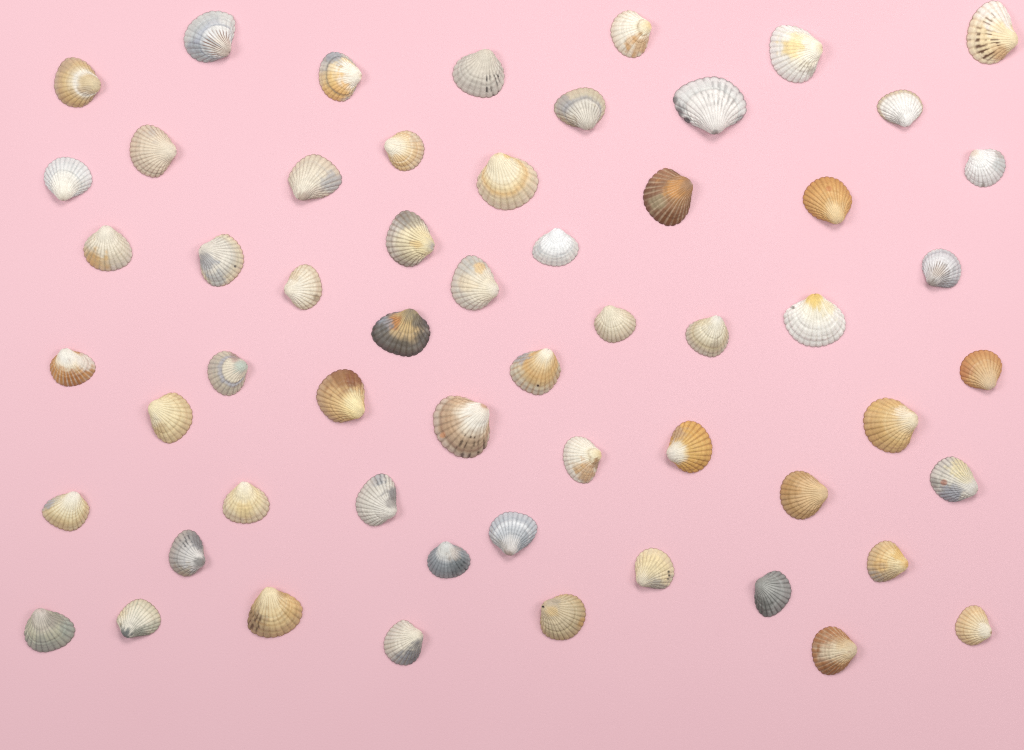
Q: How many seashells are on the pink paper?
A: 57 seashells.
